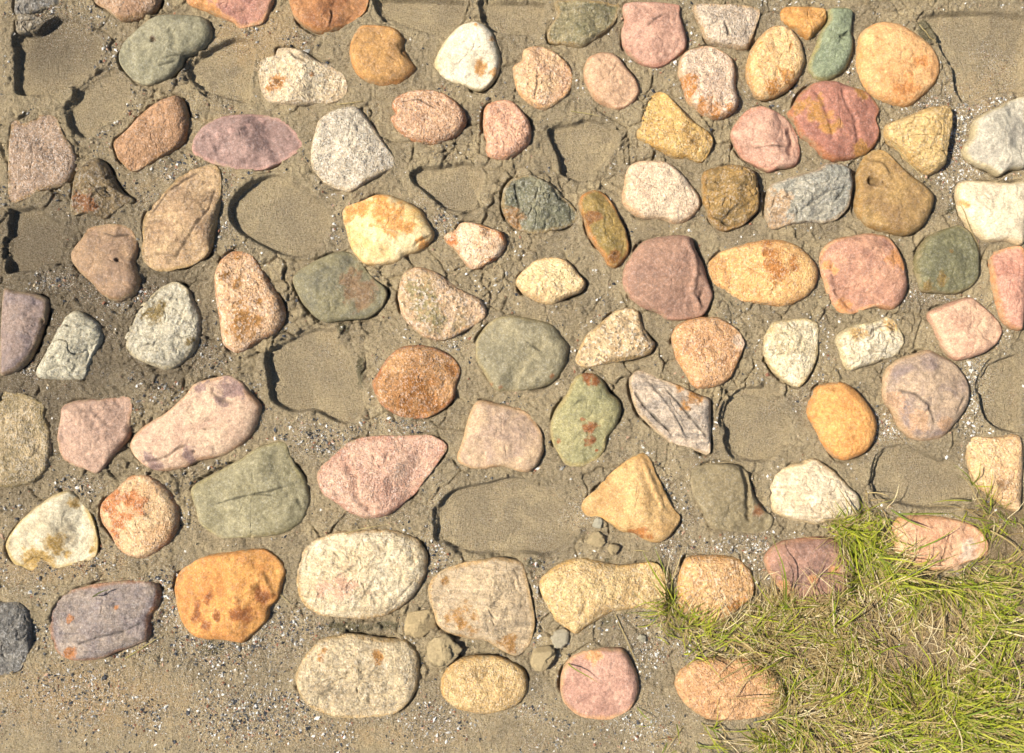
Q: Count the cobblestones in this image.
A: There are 90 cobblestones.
